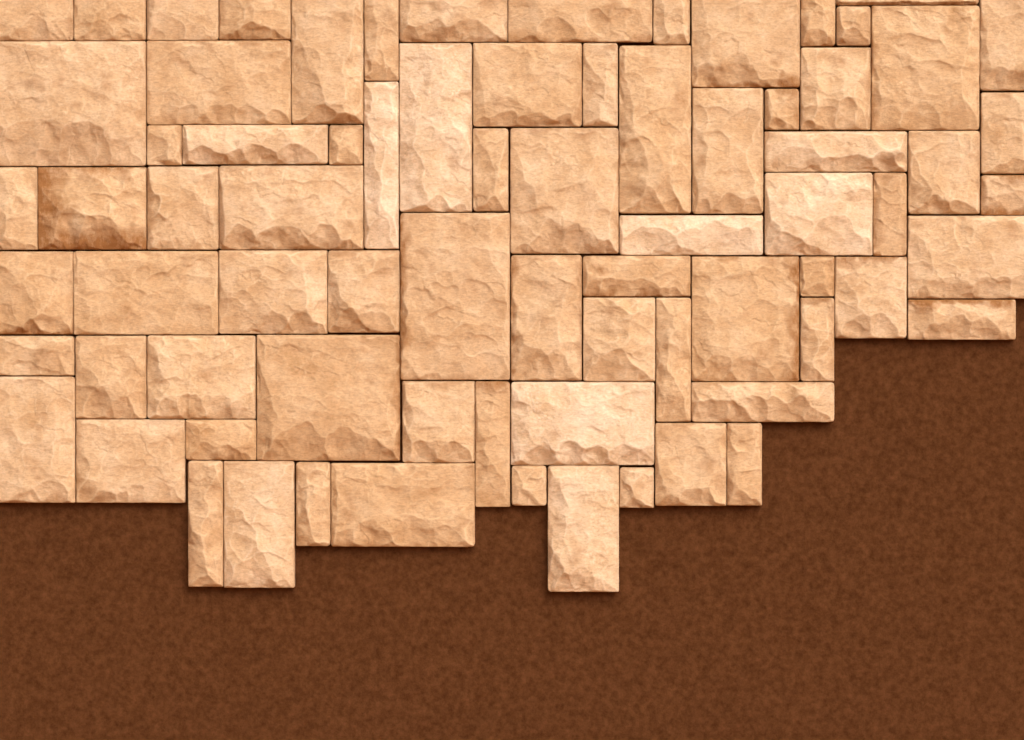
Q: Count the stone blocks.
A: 76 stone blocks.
